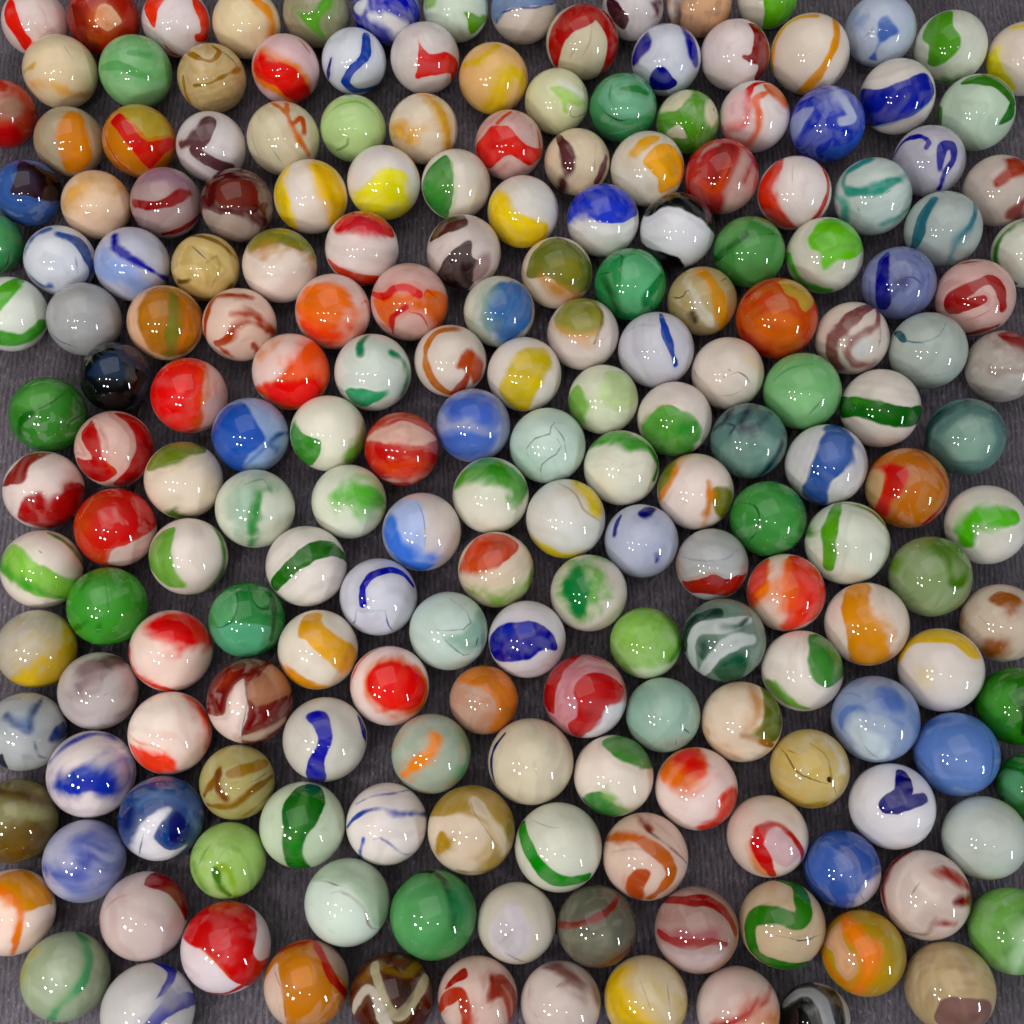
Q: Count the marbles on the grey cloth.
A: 200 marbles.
